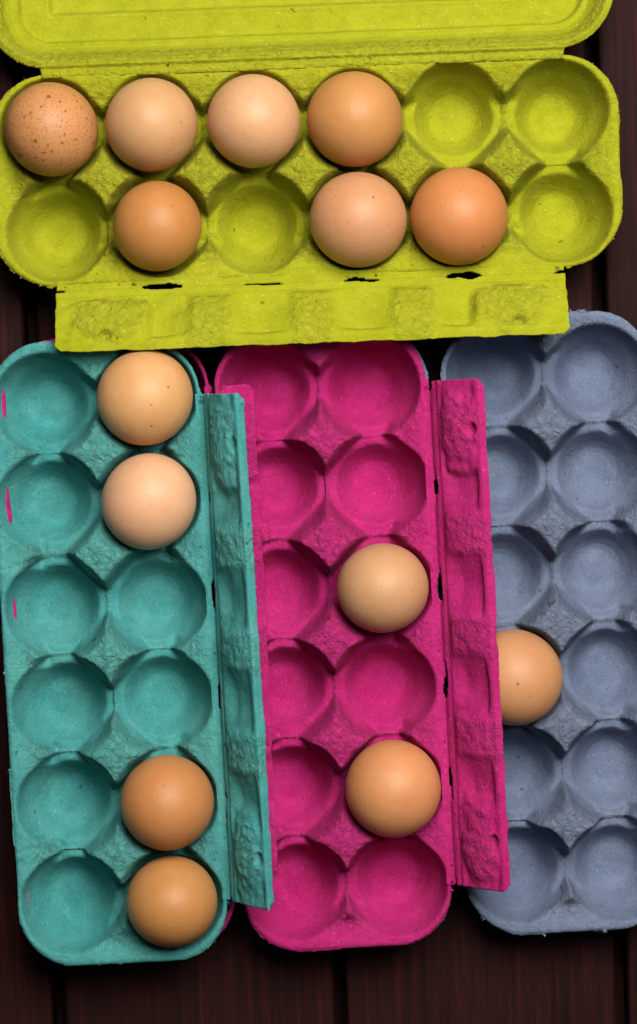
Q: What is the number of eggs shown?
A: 14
